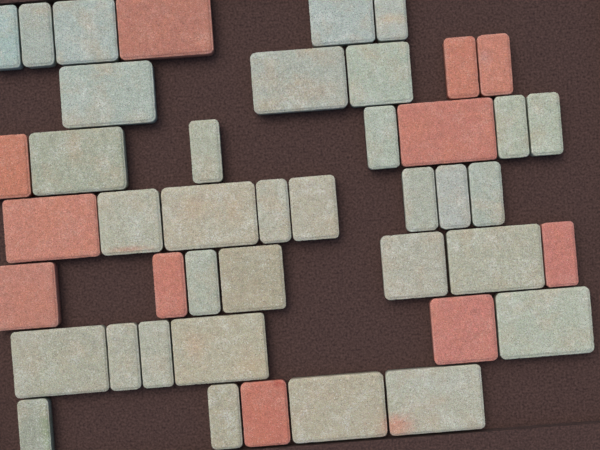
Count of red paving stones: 11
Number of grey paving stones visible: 33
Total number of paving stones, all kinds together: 44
